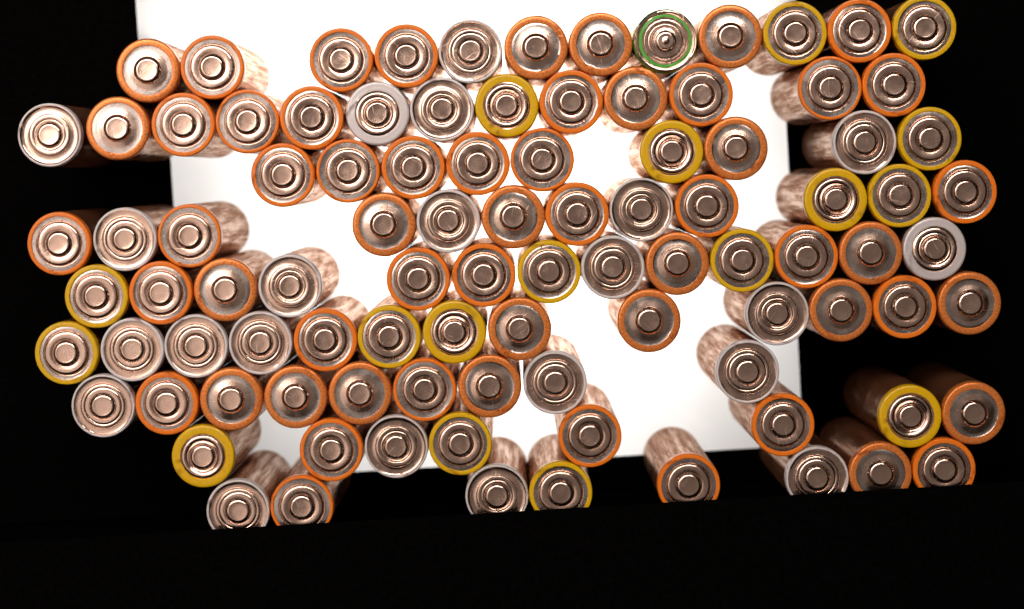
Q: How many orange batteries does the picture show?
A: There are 57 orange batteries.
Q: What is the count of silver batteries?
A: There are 22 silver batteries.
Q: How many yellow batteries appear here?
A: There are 17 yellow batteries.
